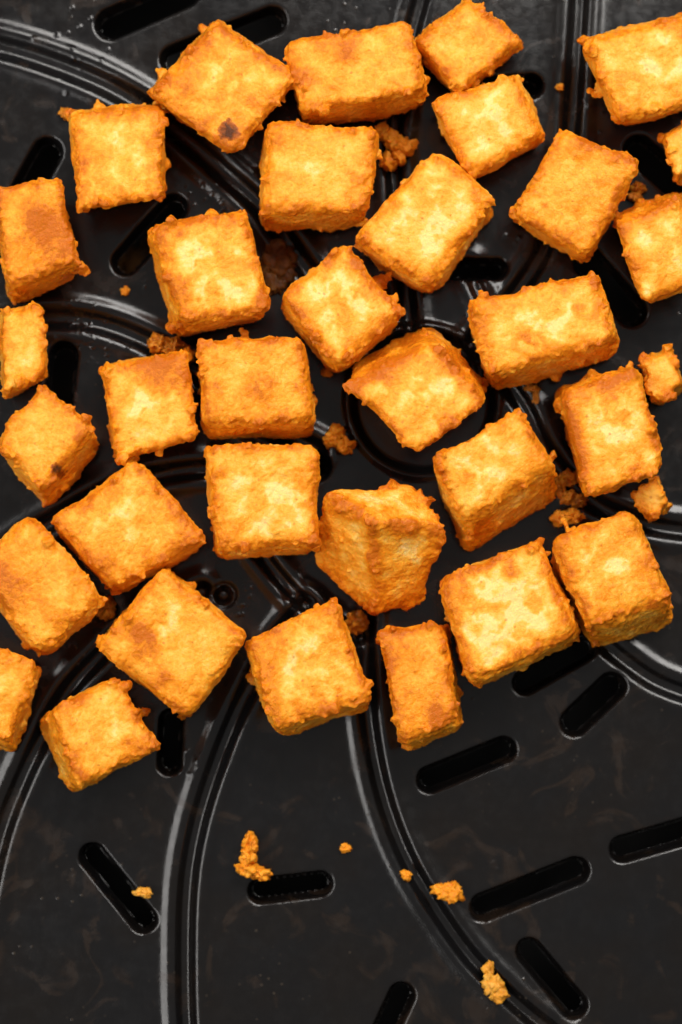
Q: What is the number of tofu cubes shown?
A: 35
